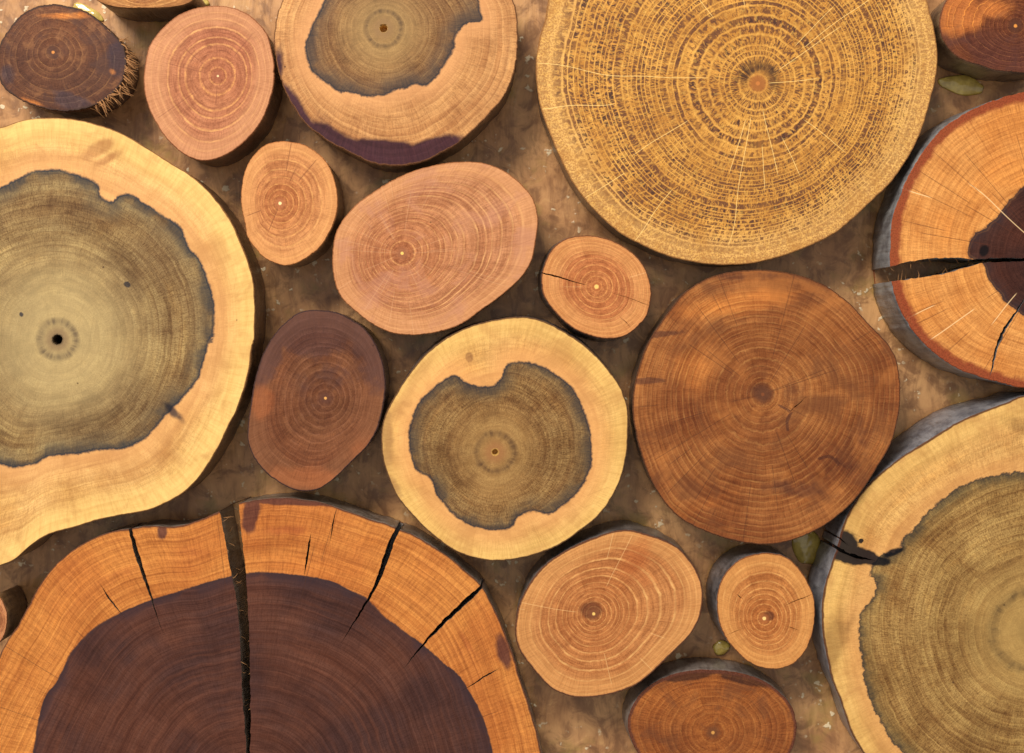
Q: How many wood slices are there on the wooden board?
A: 20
